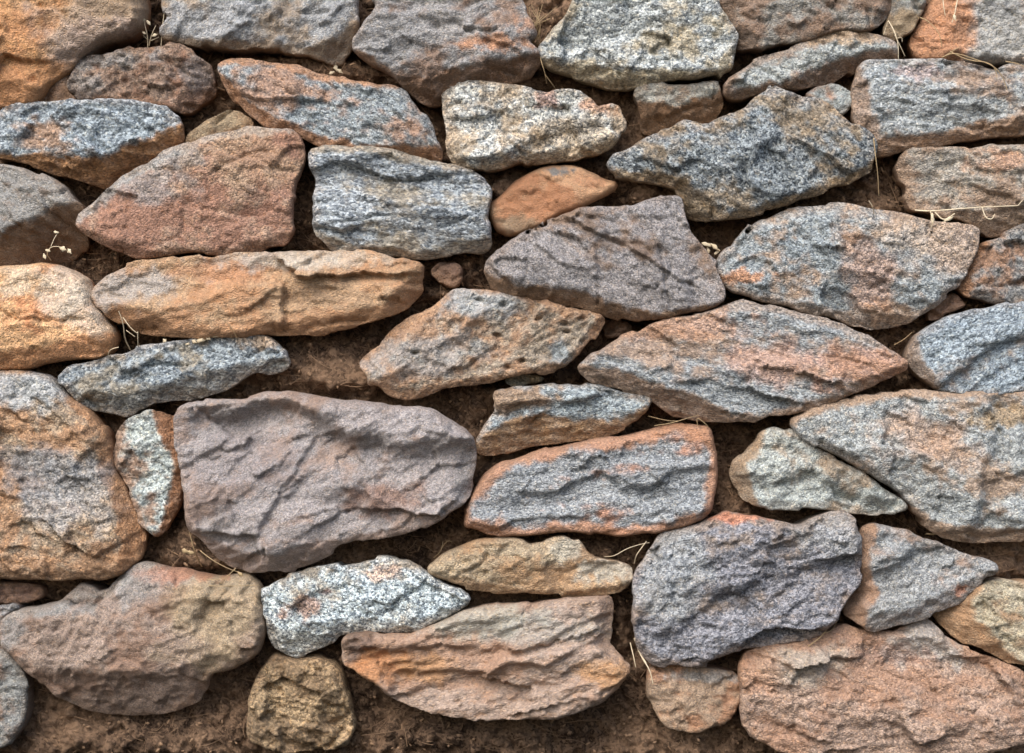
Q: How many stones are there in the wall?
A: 56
